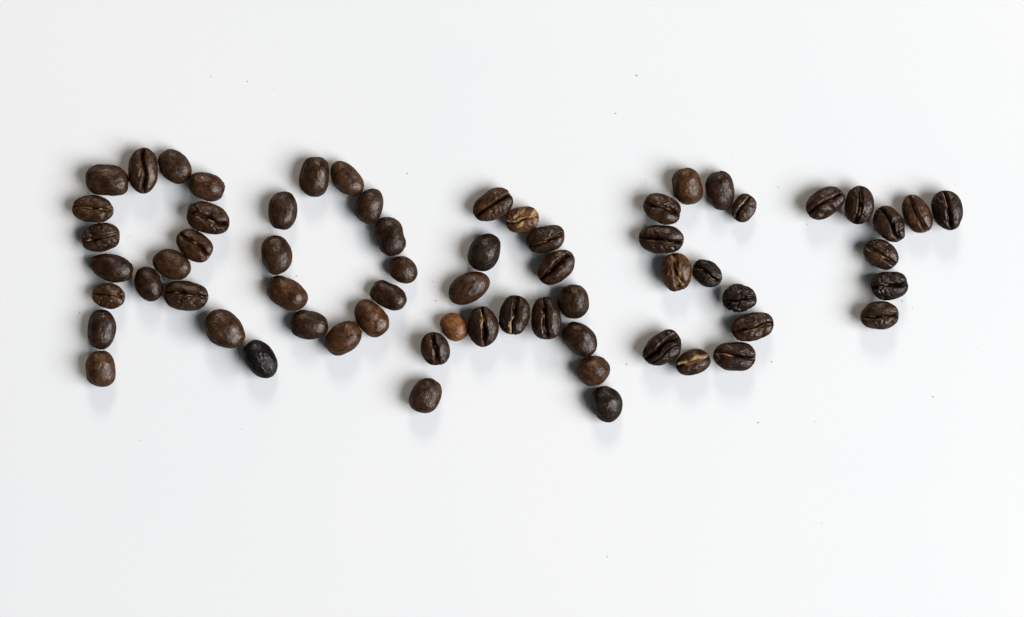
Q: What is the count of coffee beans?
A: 65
